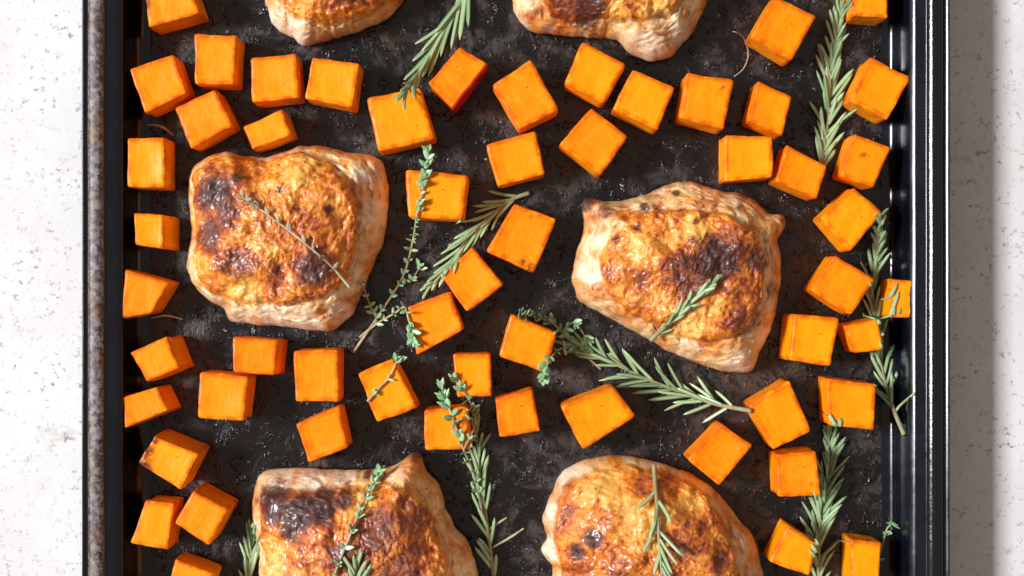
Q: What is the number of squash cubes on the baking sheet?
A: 56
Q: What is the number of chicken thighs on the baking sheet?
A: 6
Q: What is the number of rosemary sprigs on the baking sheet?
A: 11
